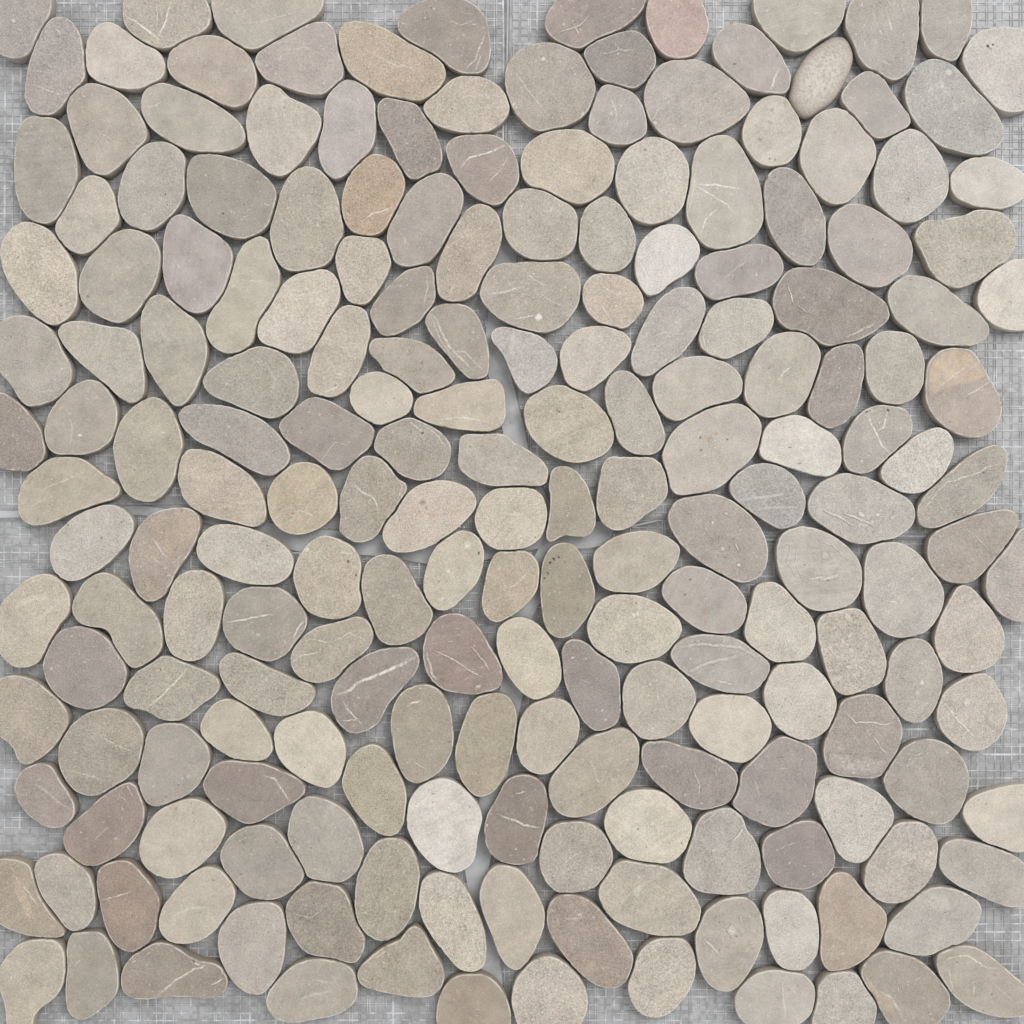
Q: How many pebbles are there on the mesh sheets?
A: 200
